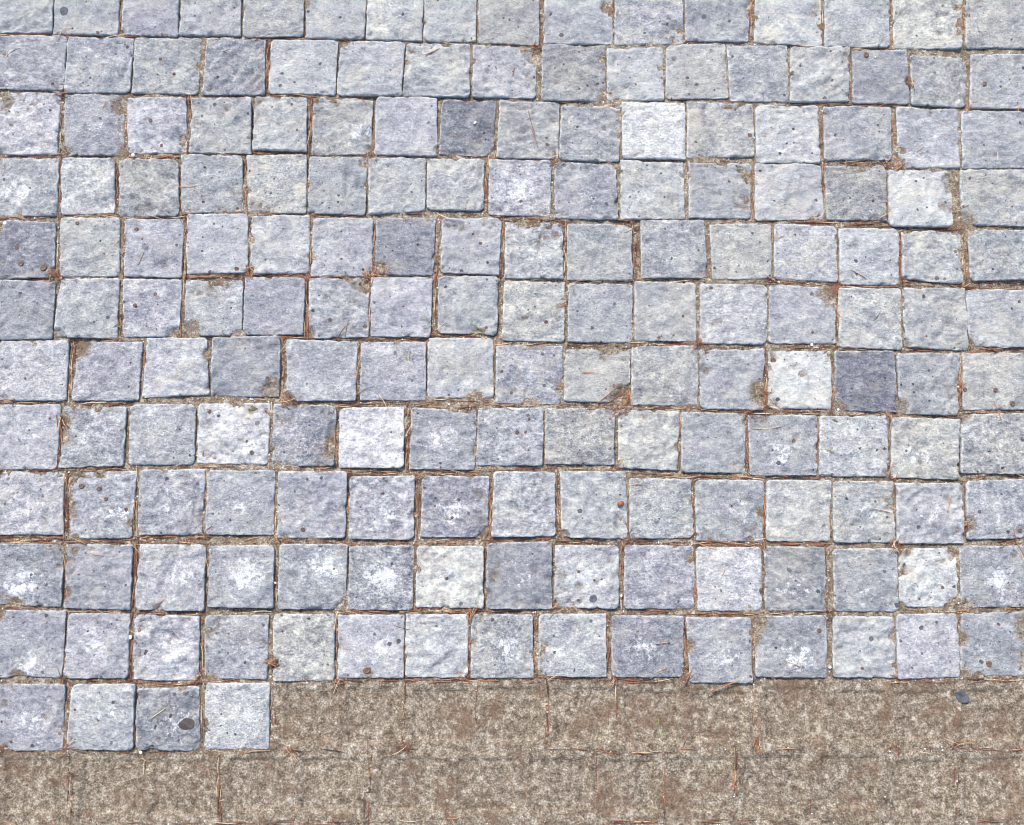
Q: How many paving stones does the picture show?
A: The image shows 175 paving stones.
